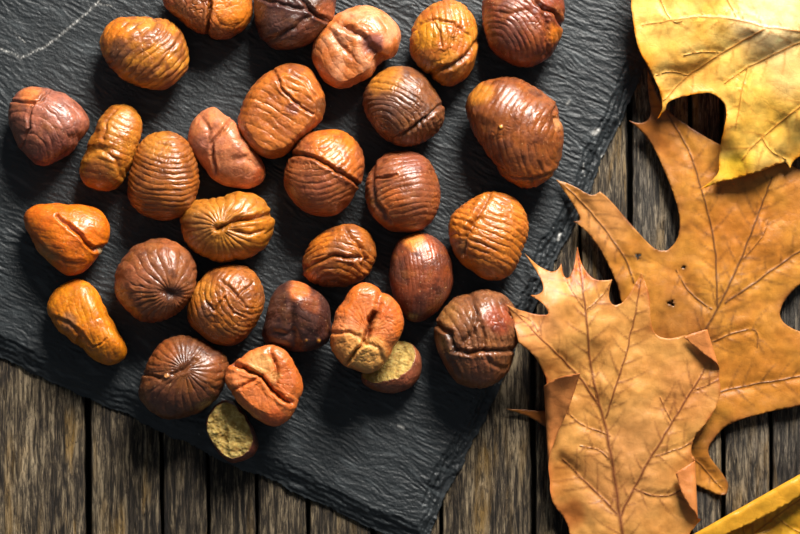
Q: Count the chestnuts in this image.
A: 30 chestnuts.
